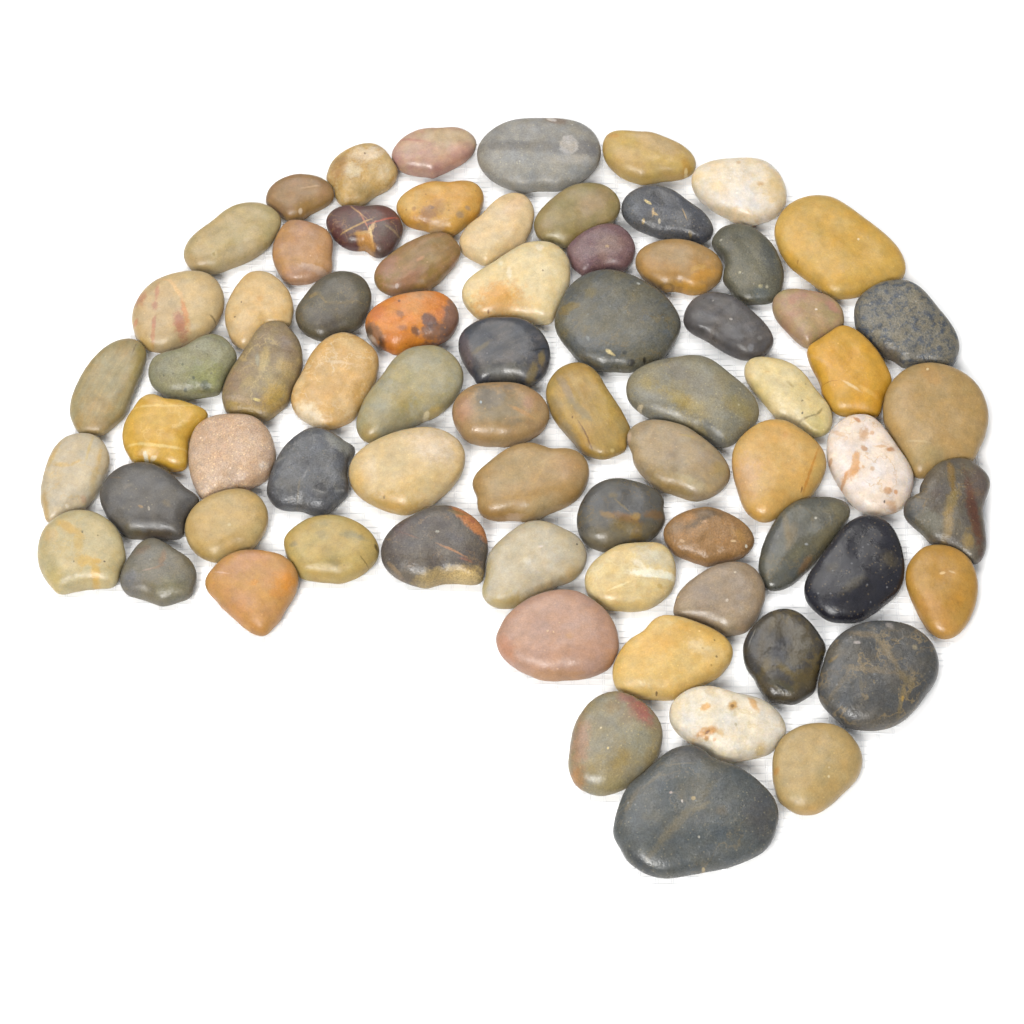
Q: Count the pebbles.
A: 72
